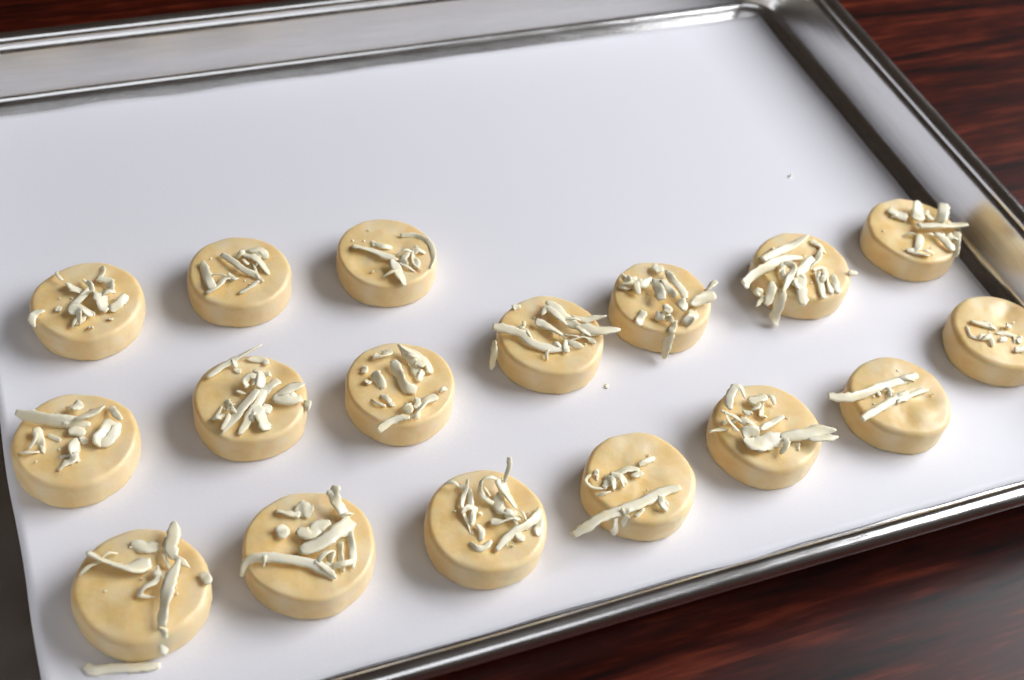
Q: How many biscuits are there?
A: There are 17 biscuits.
